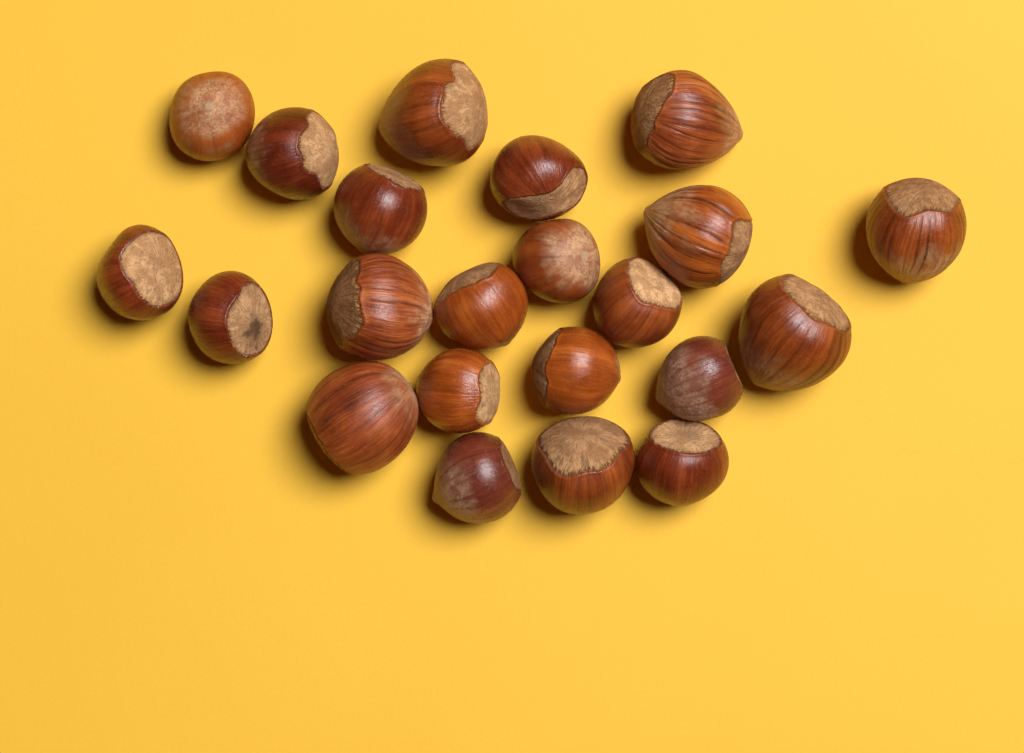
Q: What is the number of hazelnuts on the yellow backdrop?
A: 22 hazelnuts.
